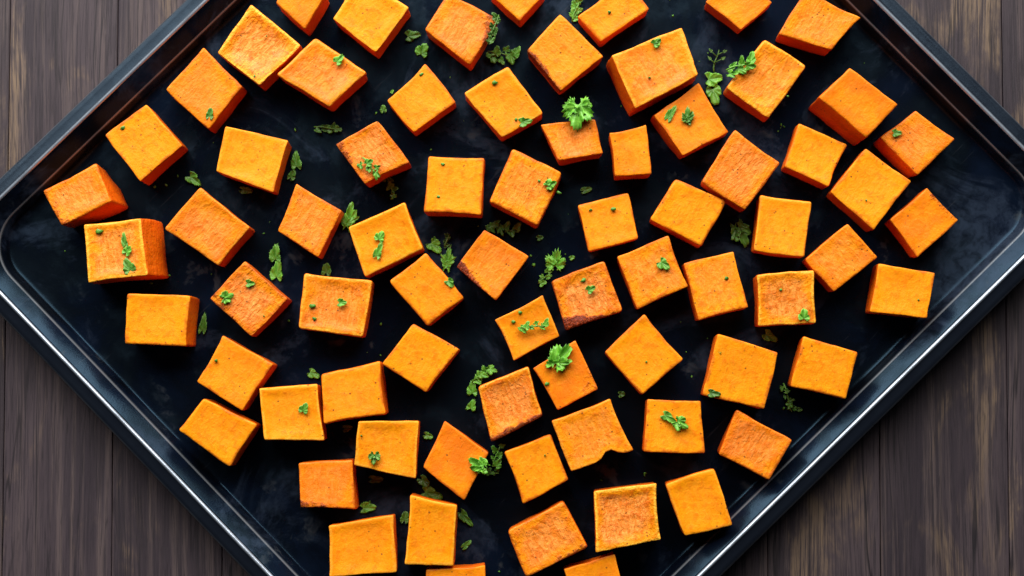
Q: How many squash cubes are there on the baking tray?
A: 73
